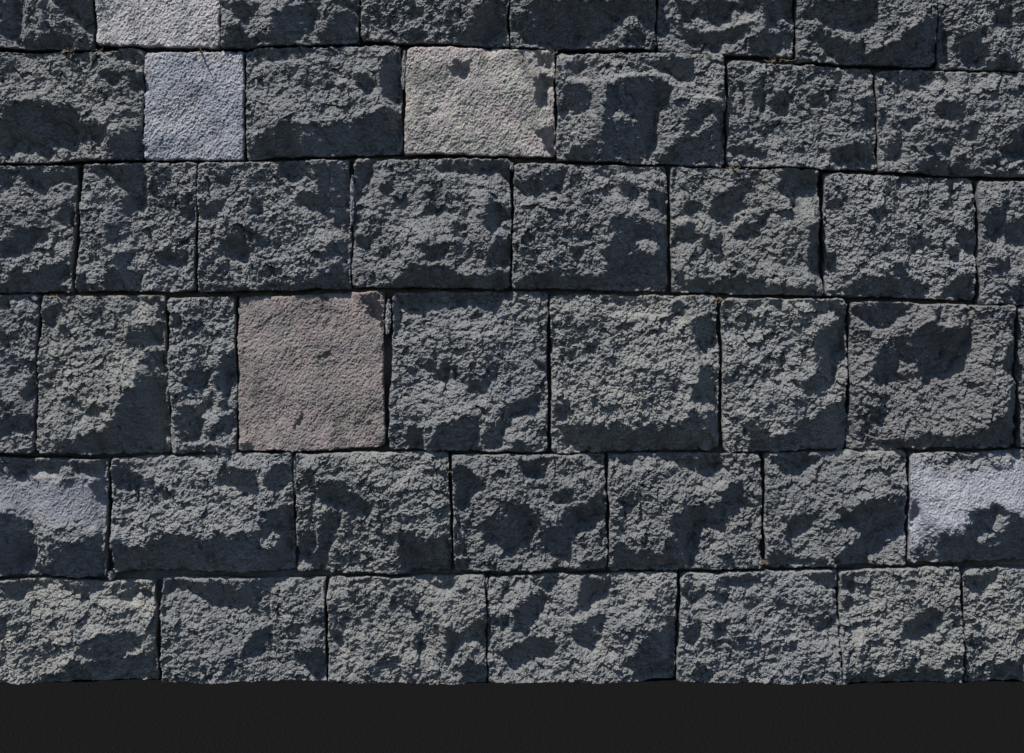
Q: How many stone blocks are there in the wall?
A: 46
